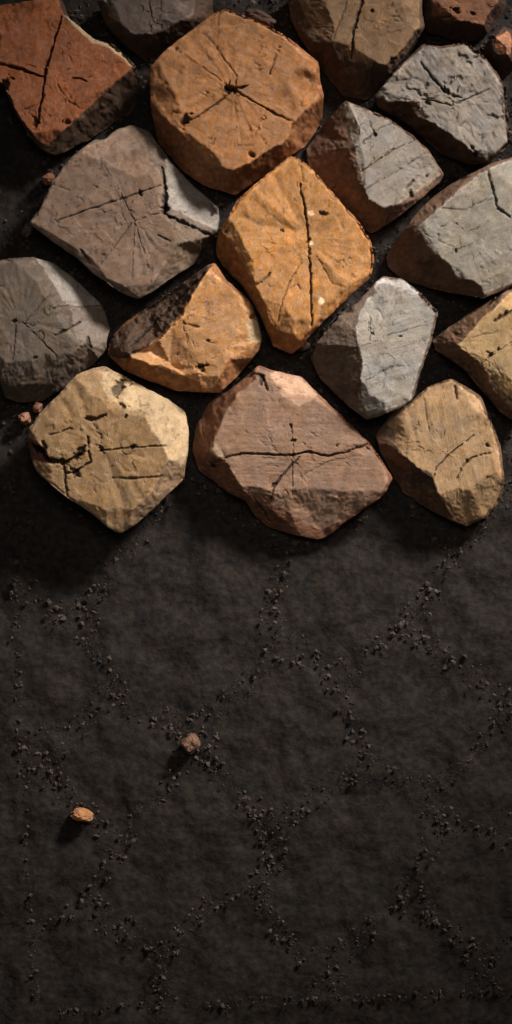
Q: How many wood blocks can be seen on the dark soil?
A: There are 18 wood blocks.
